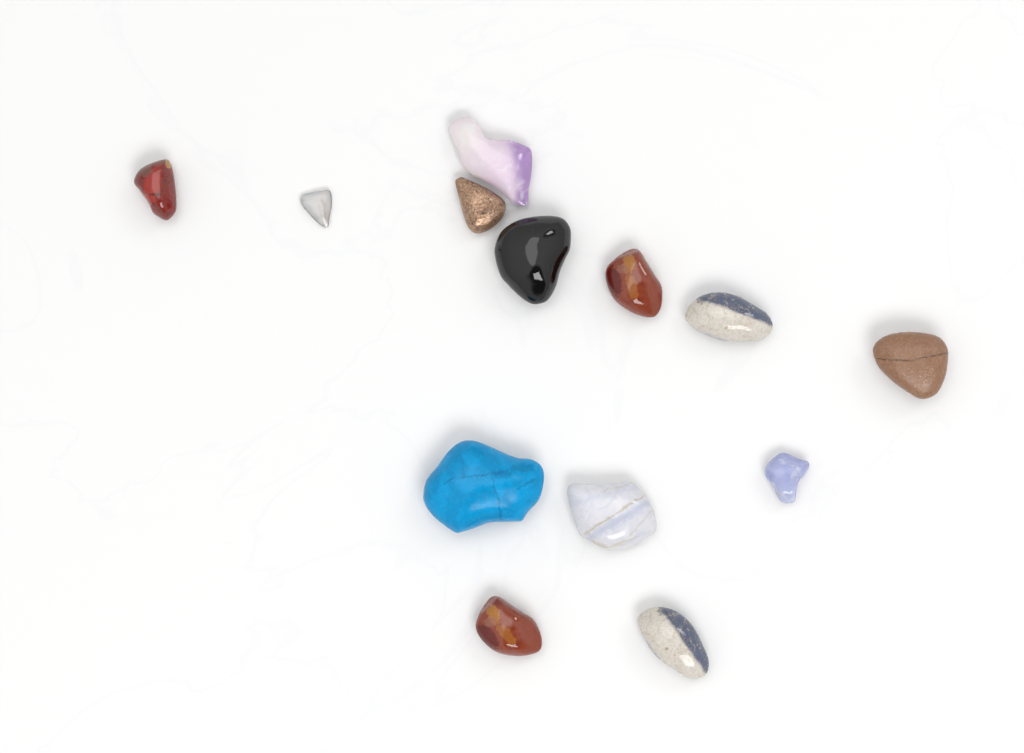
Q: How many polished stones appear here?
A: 13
